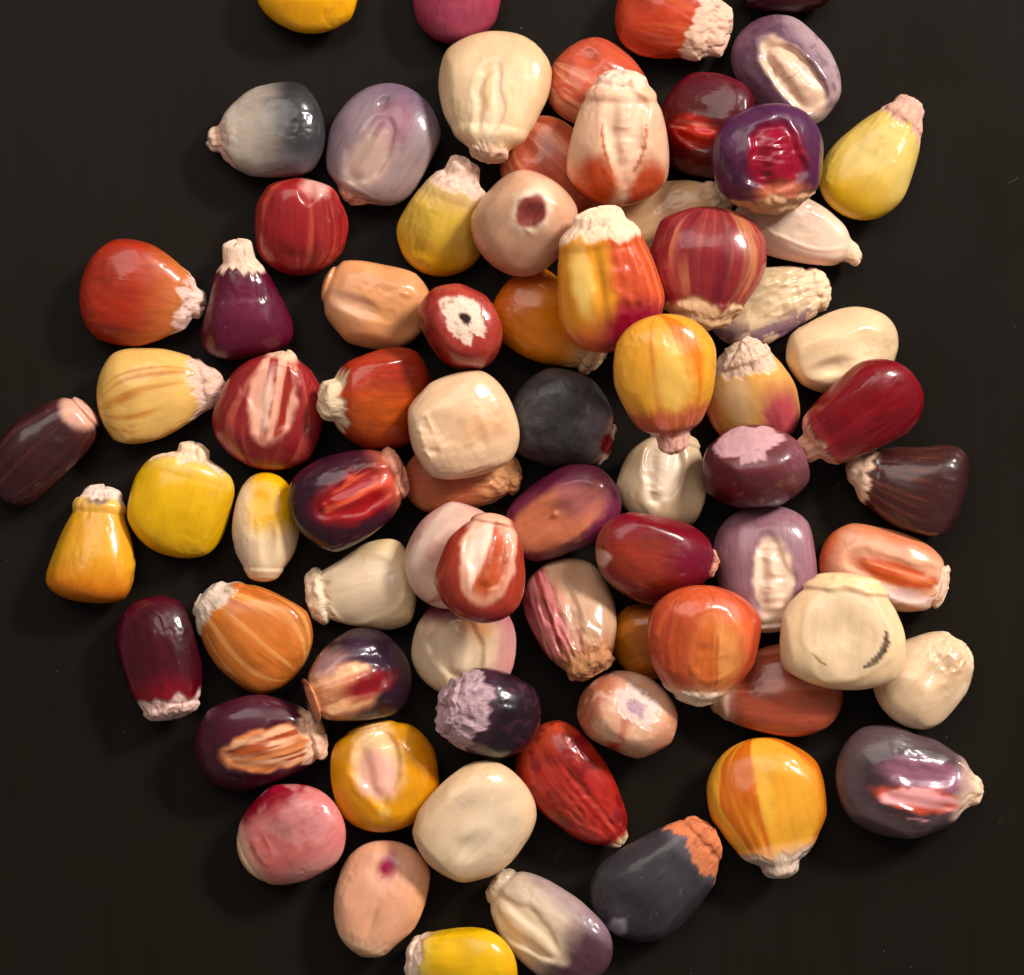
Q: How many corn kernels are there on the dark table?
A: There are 75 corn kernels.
